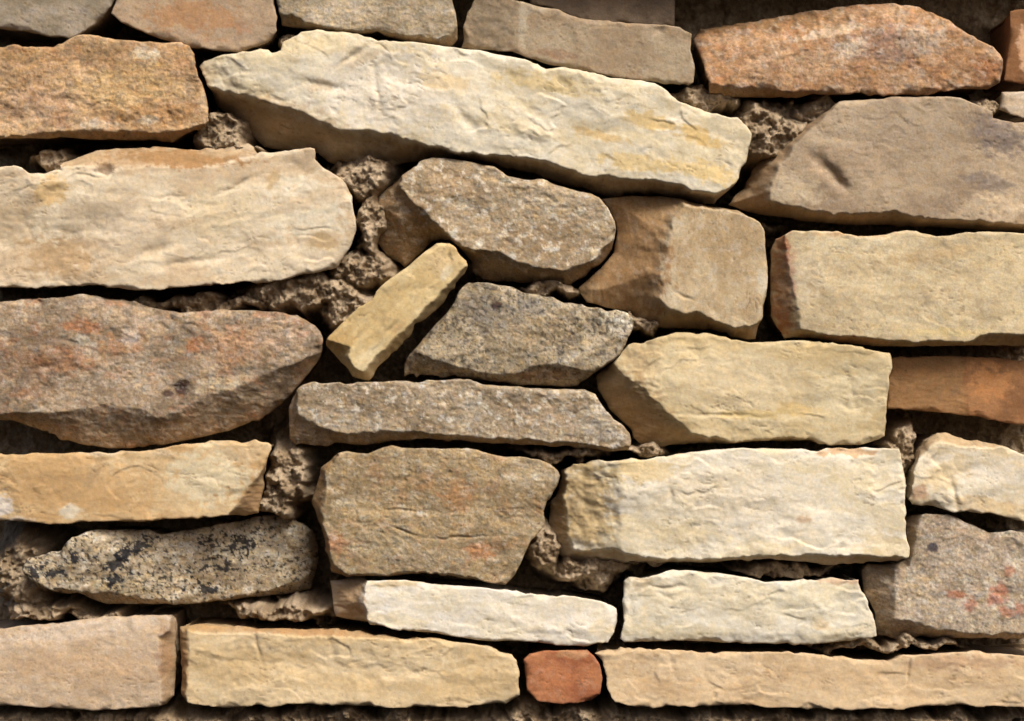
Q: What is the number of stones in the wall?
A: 33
